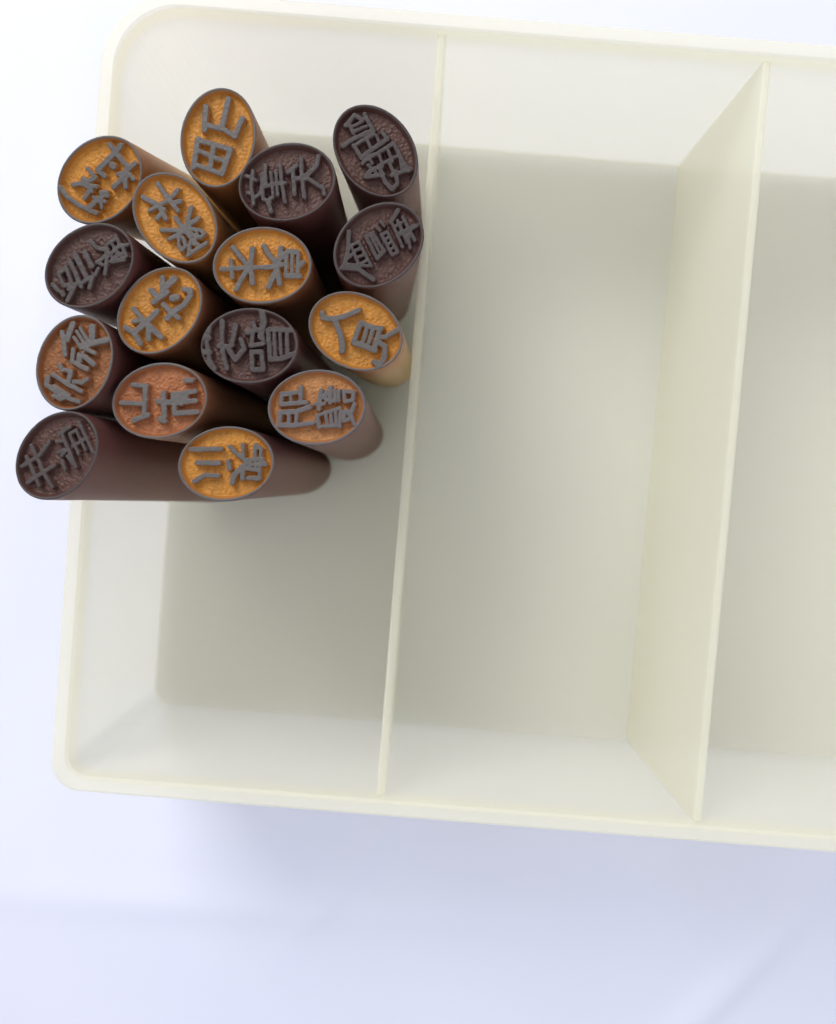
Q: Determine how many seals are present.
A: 16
